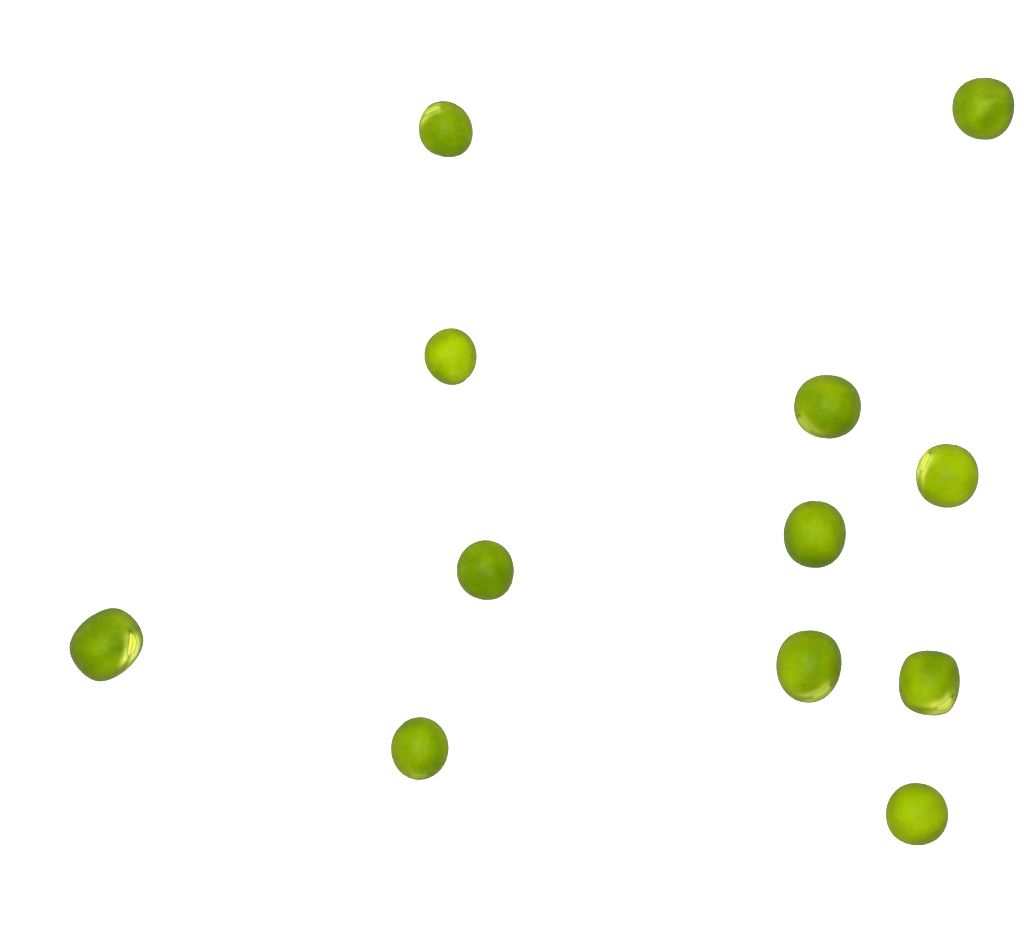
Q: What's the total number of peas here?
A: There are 12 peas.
